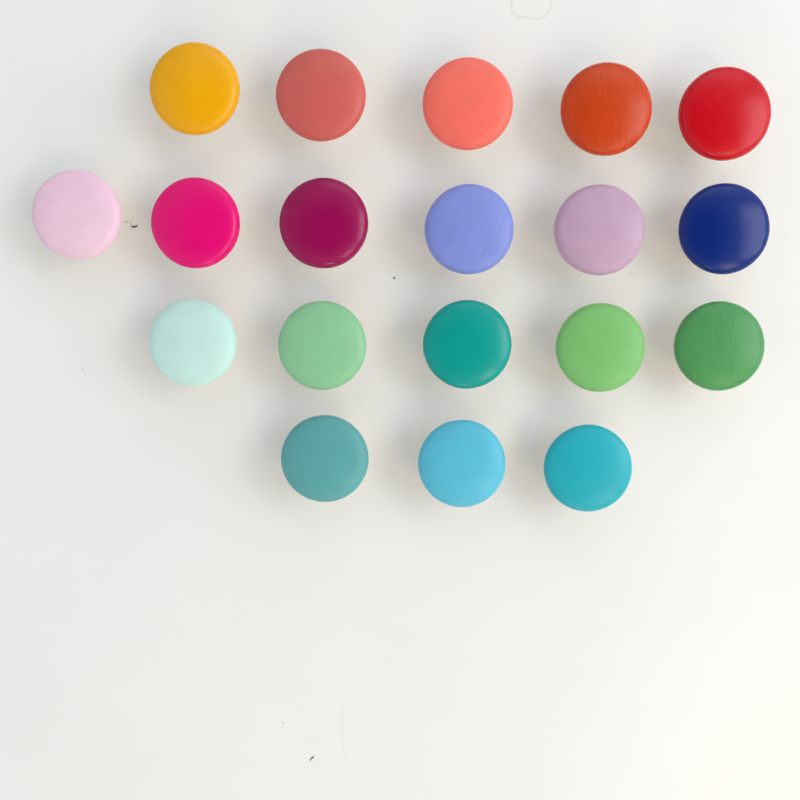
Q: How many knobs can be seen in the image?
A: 19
